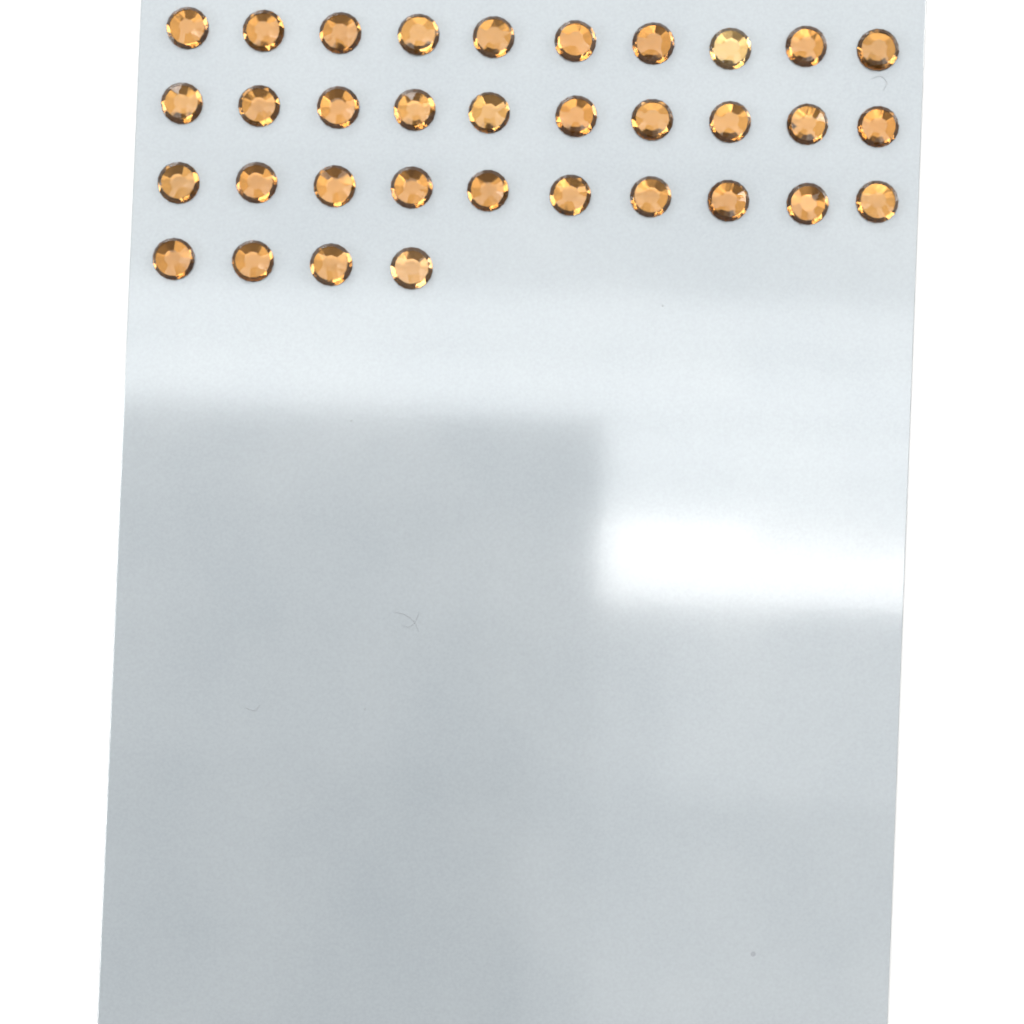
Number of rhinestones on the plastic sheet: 34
